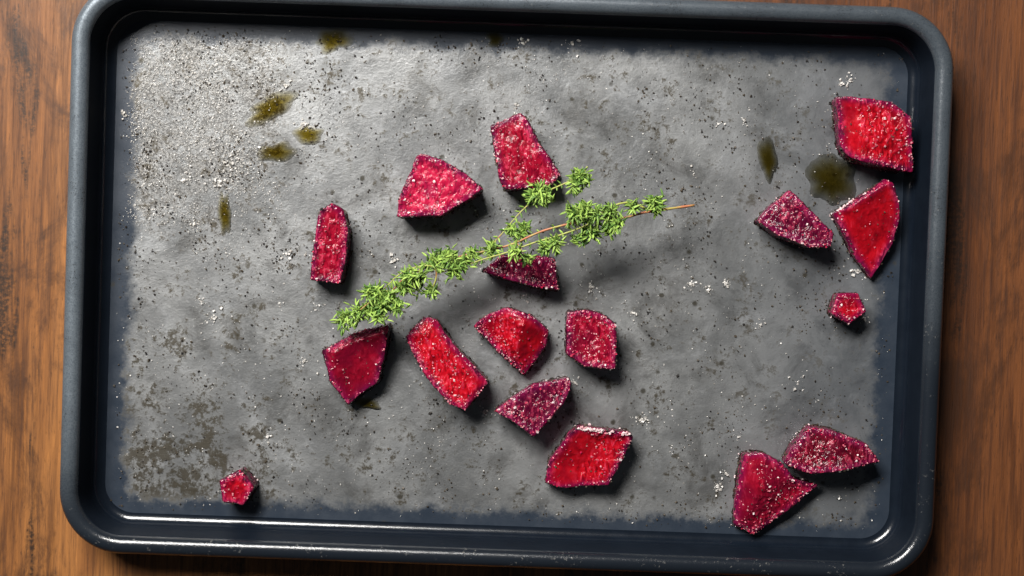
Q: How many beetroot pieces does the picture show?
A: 17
